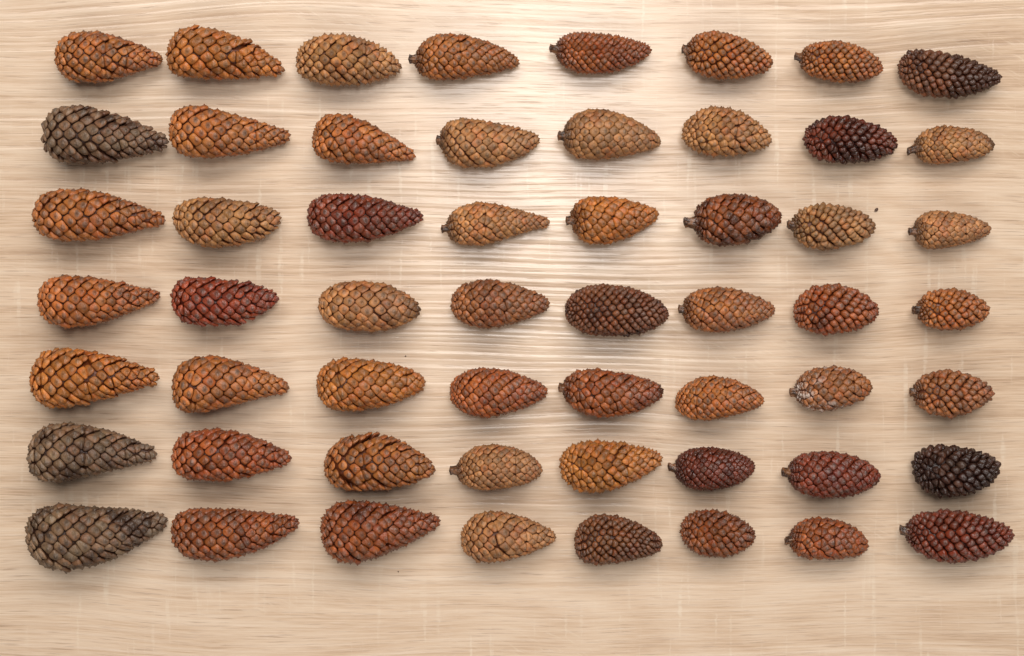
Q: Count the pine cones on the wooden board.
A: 56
